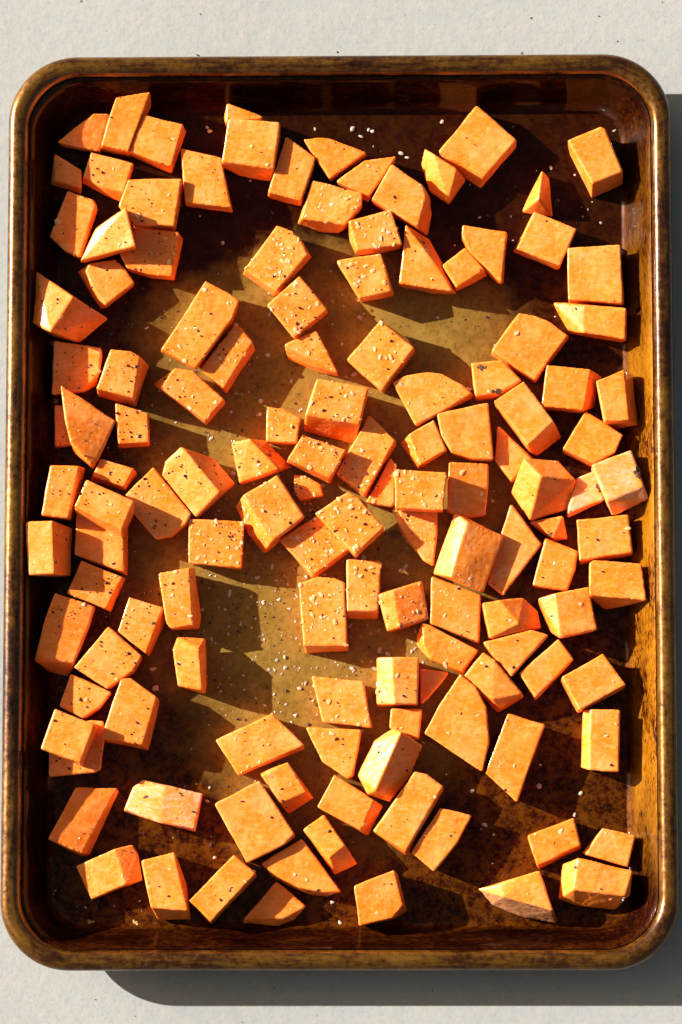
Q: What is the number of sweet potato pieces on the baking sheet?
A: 132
